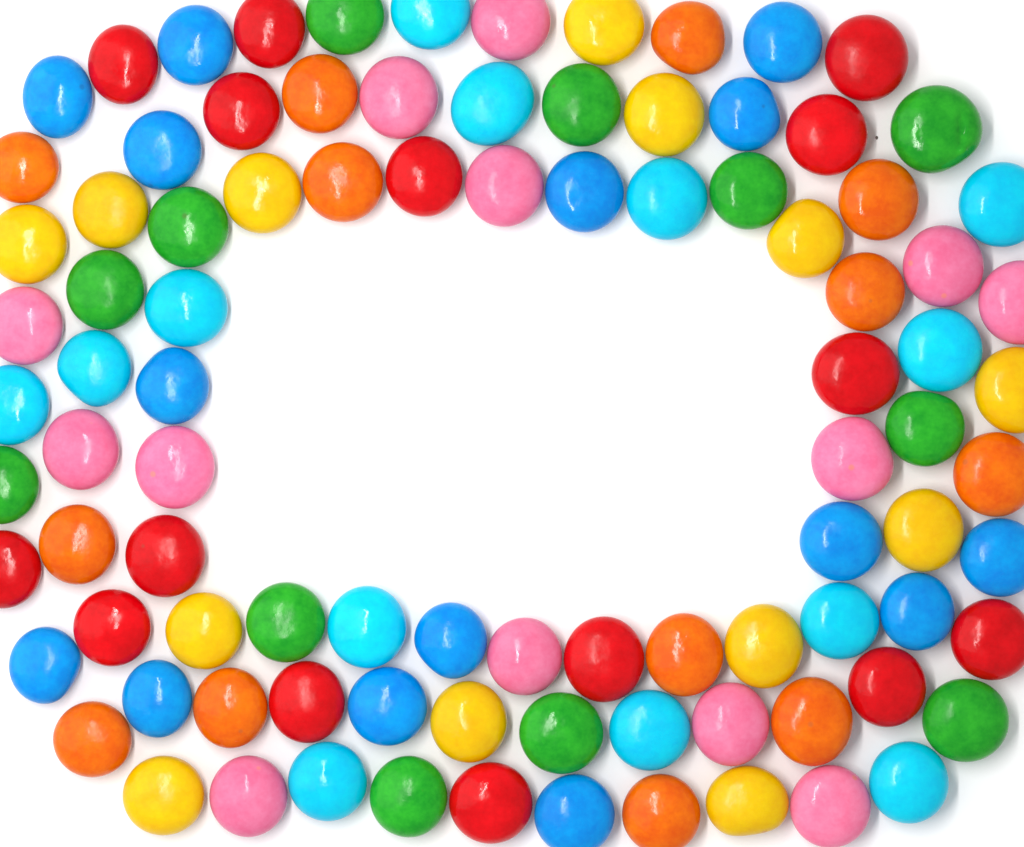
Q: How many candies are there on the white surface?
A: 94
